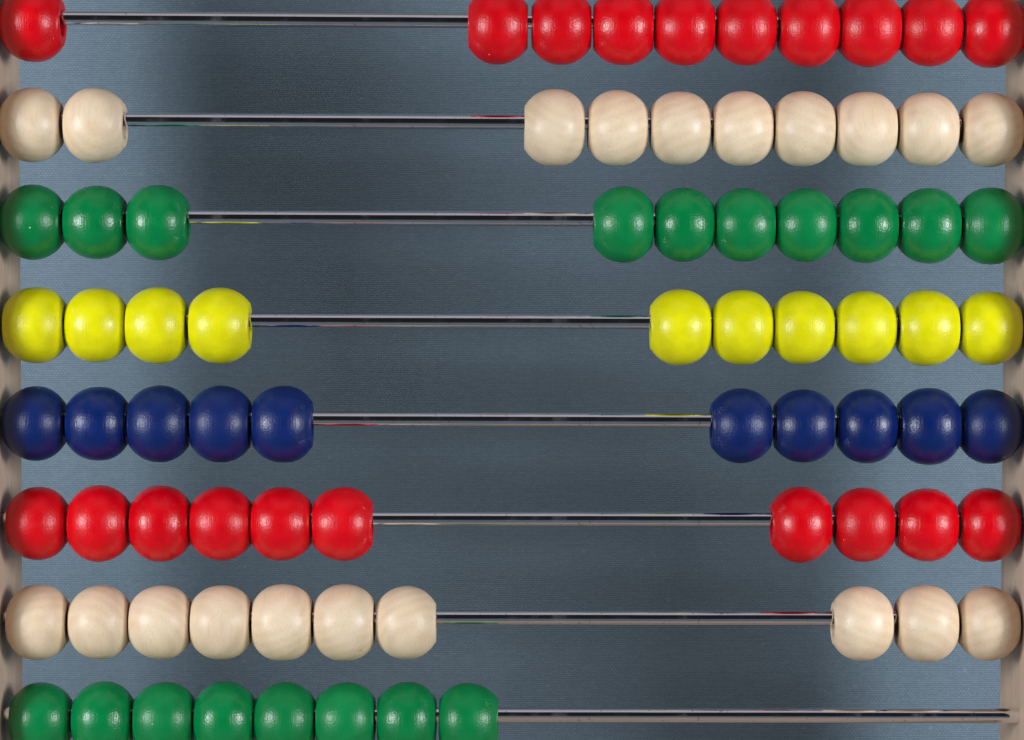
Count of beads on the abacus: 78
